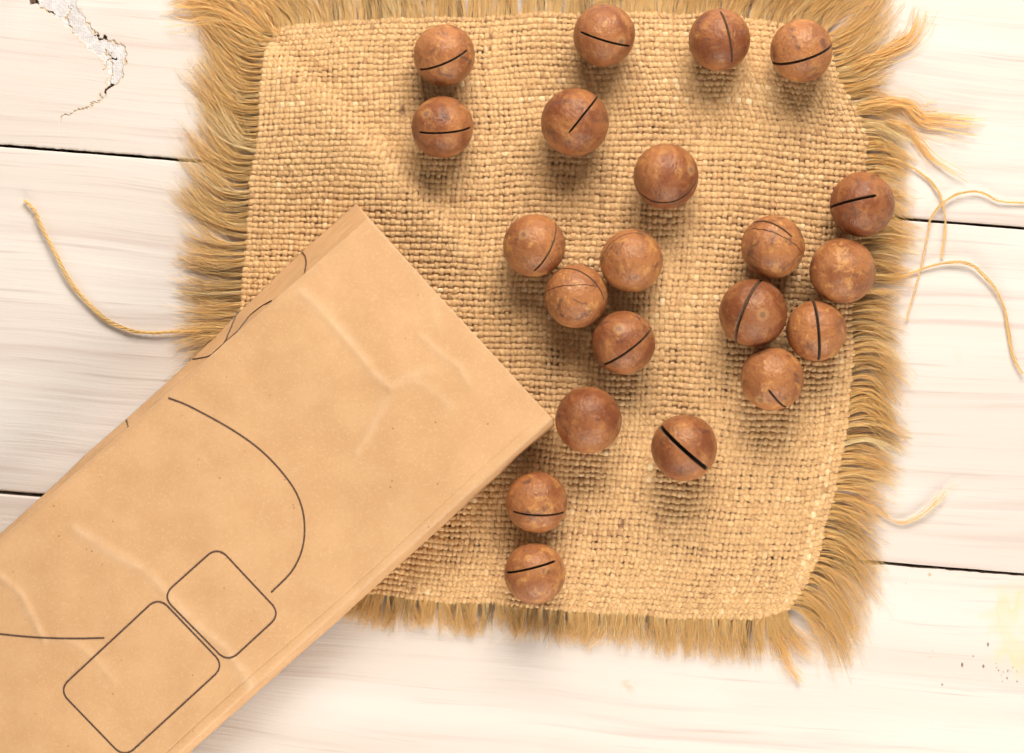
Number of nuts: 21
